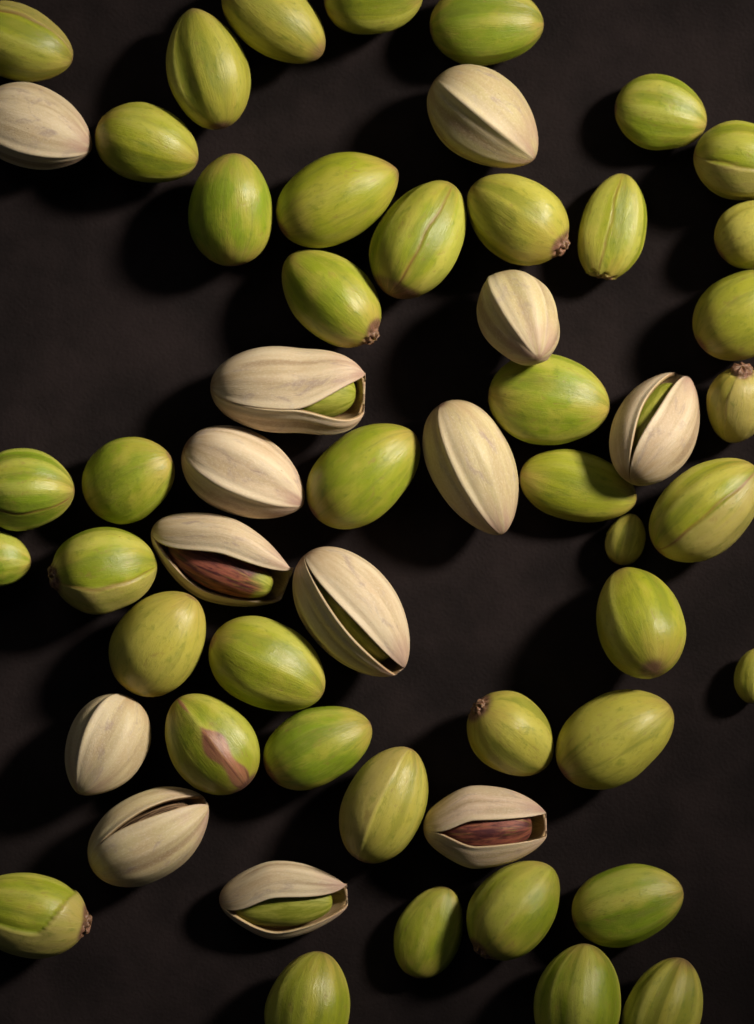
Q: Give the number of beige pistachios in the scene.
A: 13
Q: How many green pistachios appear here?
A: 42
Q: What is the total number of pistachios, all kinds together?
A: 55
